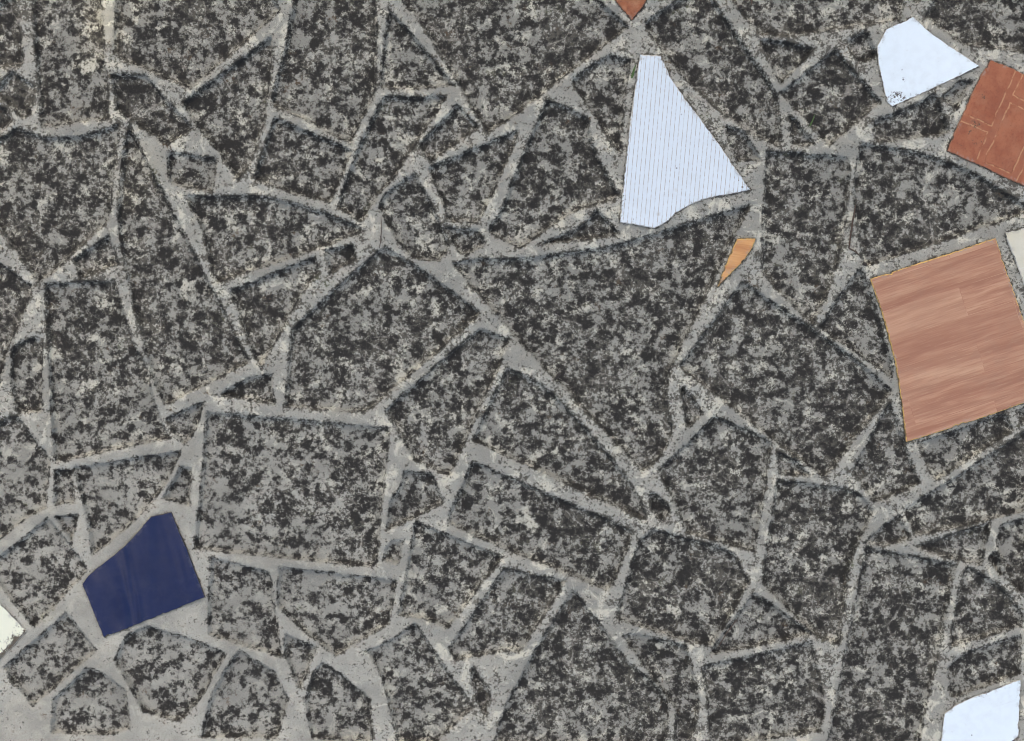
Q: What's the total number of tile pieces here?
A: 10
